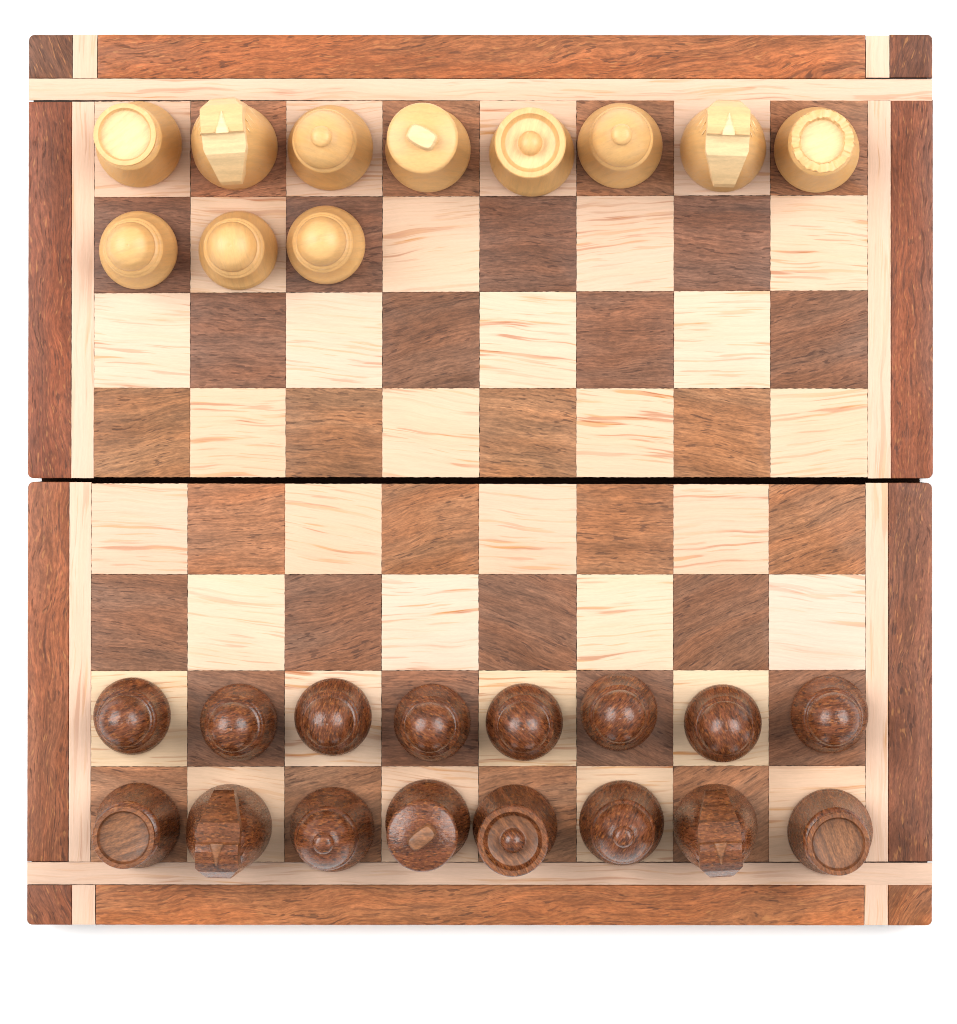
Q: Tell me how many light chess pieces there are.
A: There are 11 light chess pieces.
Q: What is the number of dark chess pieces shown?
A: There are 16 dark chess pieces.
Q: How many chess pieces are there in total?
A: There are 27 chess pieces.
